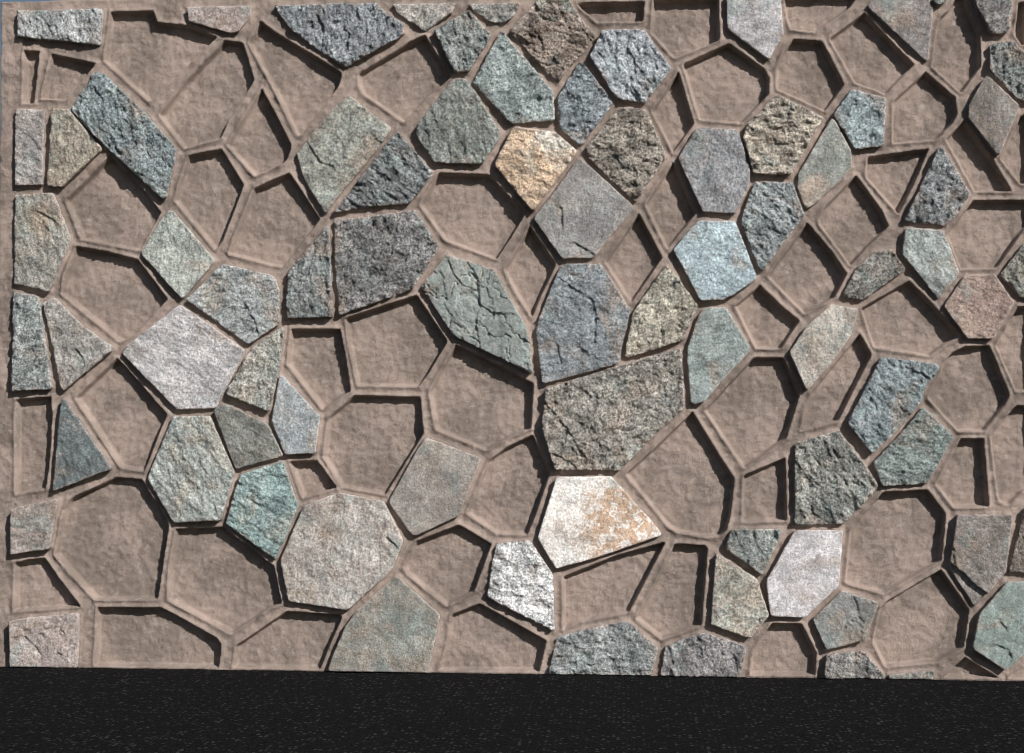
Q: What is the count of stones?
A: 77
